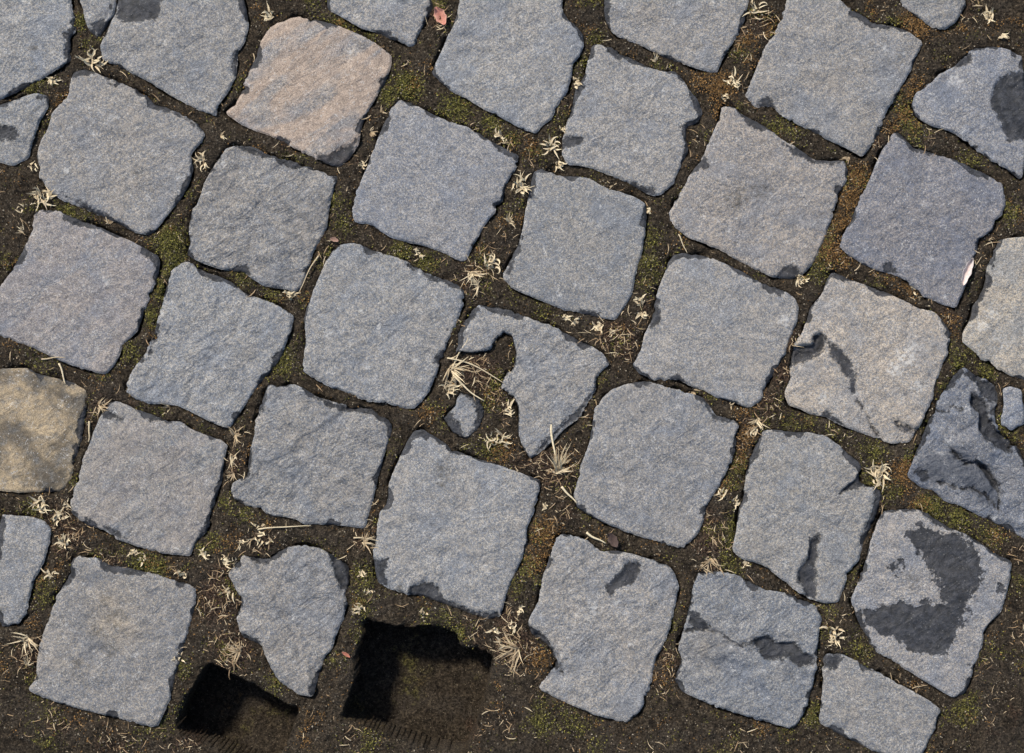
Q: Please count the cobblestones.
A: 40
